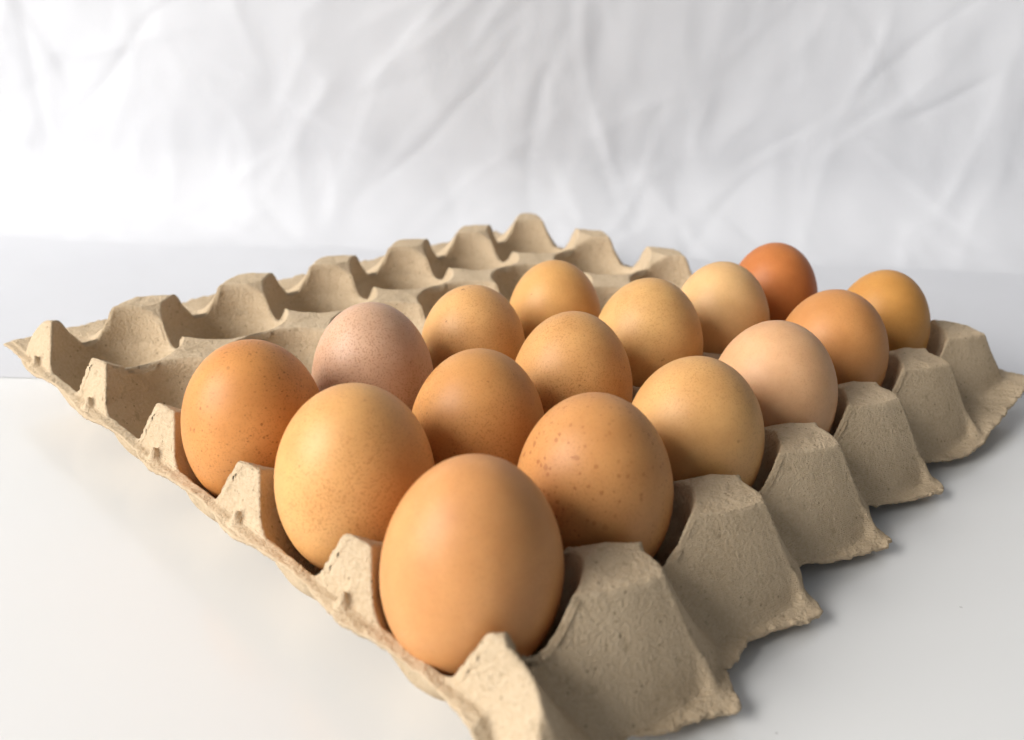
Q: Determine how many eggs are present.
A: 16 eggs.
